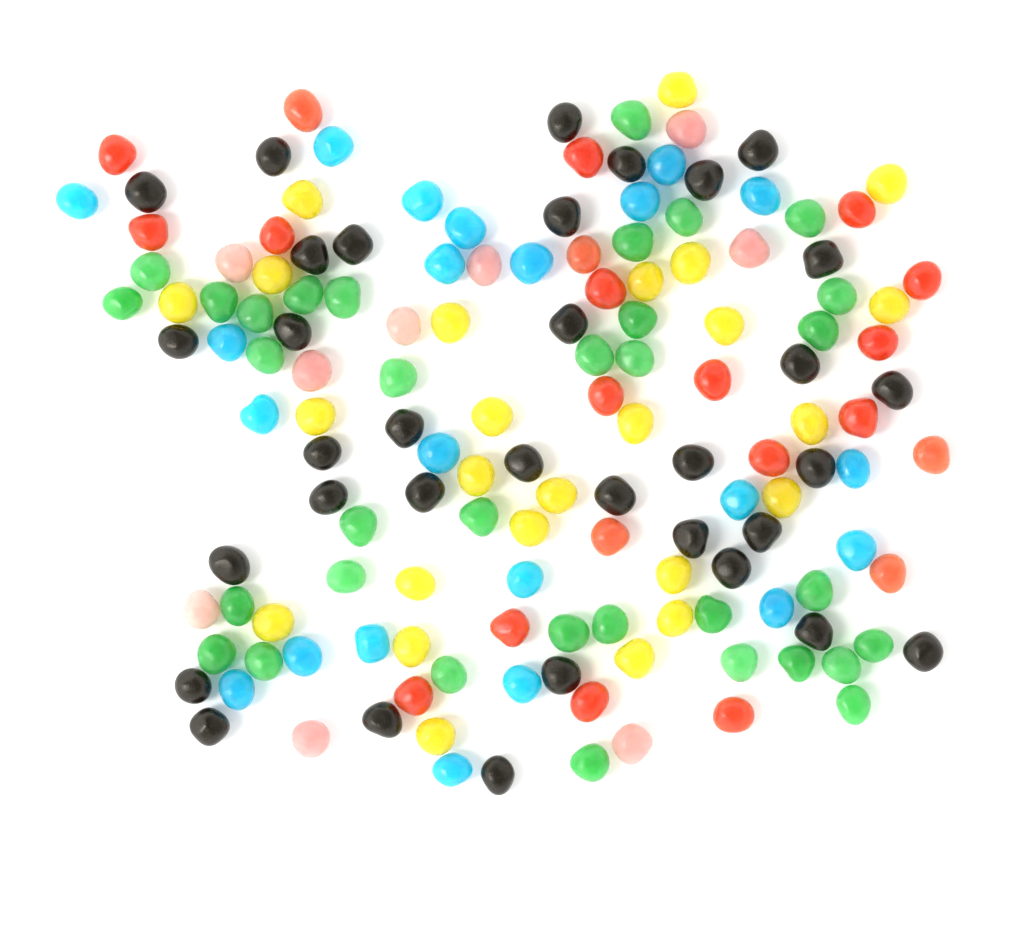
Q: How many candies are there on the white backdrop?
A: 145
